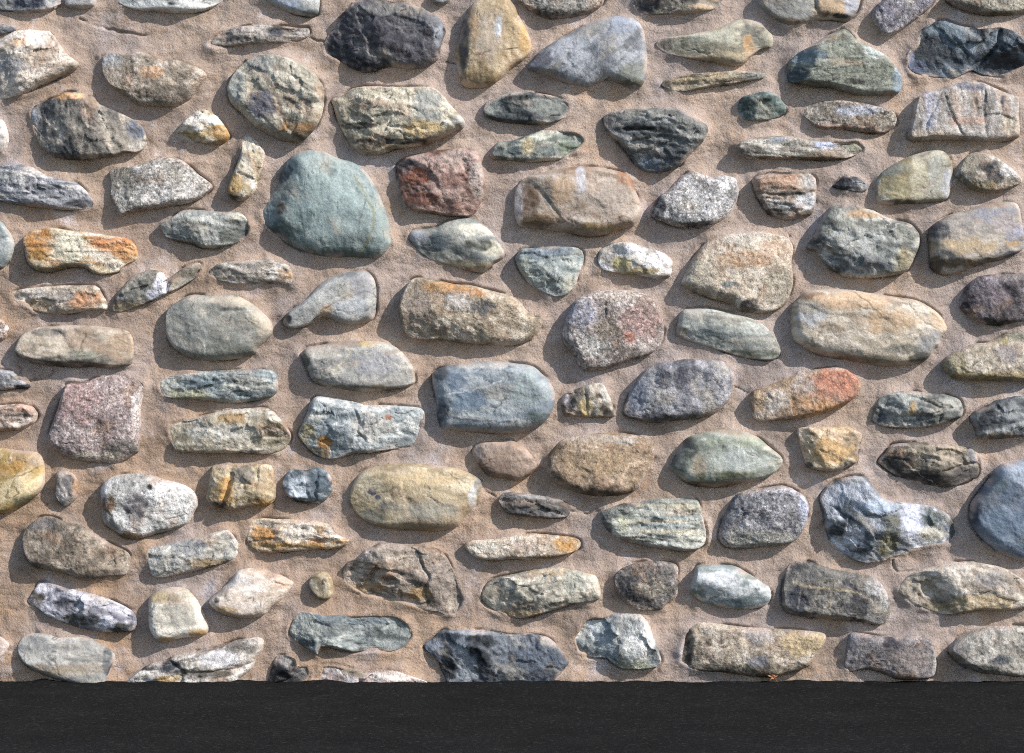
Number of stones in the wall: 120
